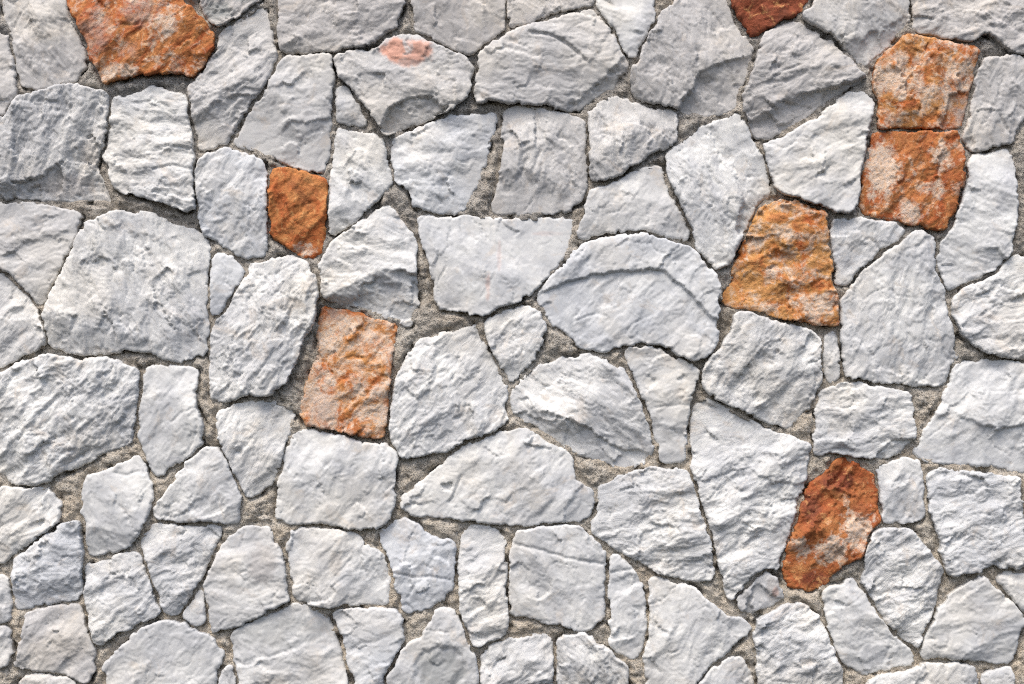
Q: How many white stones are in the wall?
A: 90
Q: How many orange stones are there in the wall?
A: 8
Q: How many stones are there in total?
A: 98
